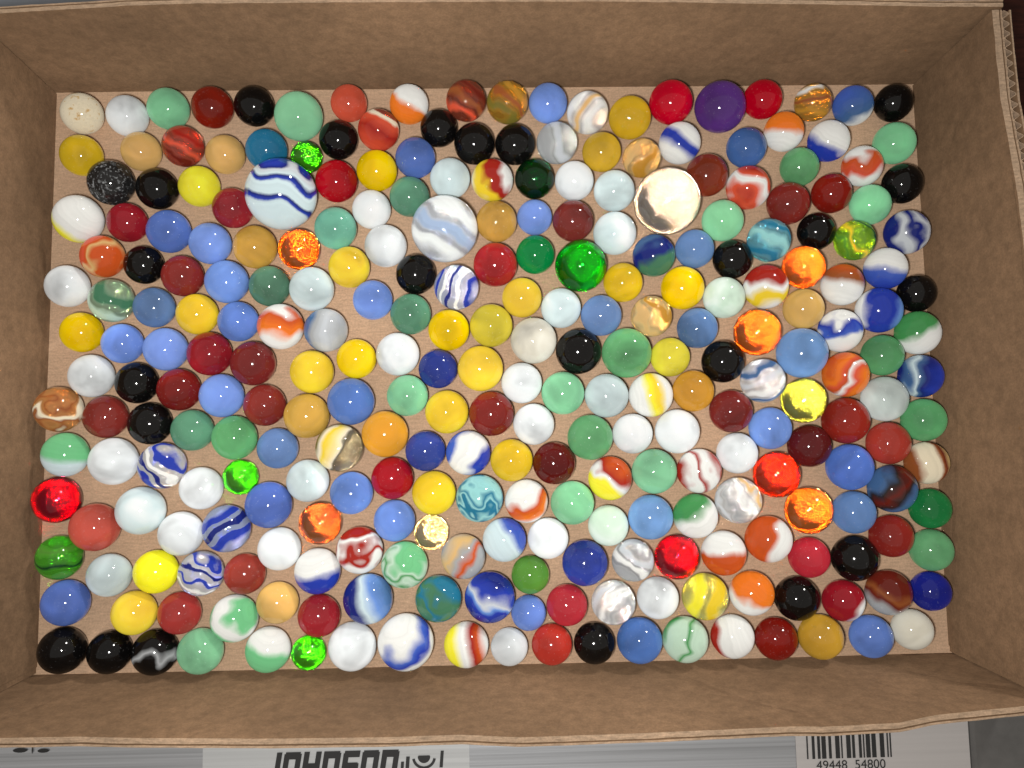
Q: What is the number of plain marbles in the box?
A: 199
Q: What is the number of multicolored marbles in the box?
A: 80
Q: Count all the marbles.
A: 279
